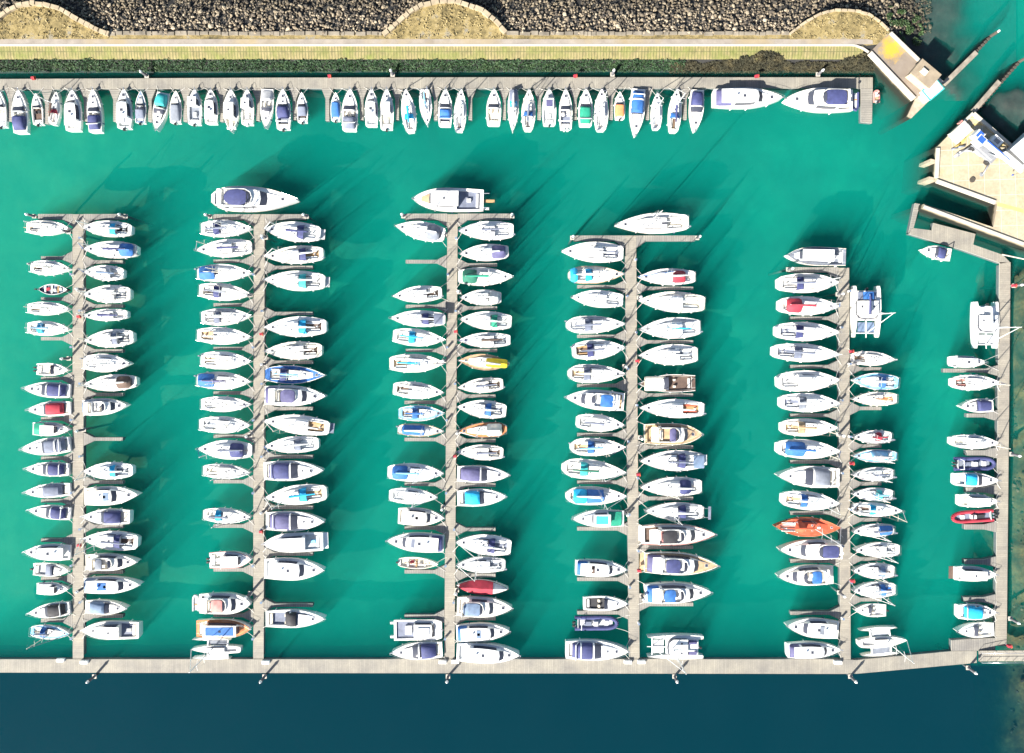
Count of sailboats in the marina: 117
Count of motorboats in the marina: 101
